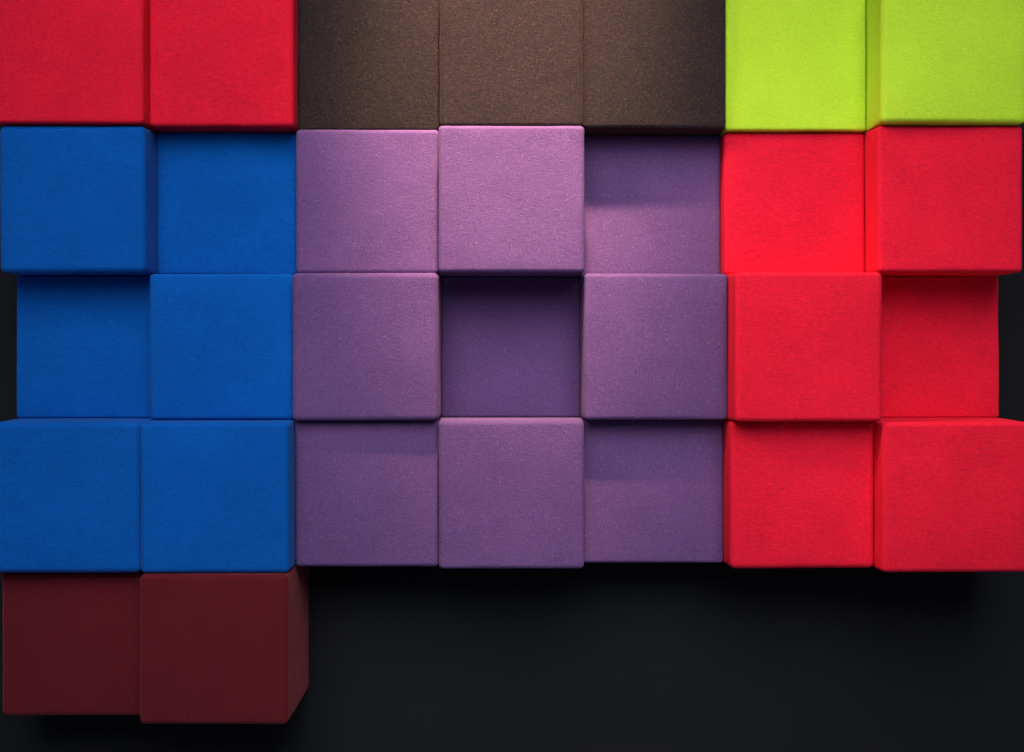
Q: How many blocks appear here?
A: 30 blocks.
